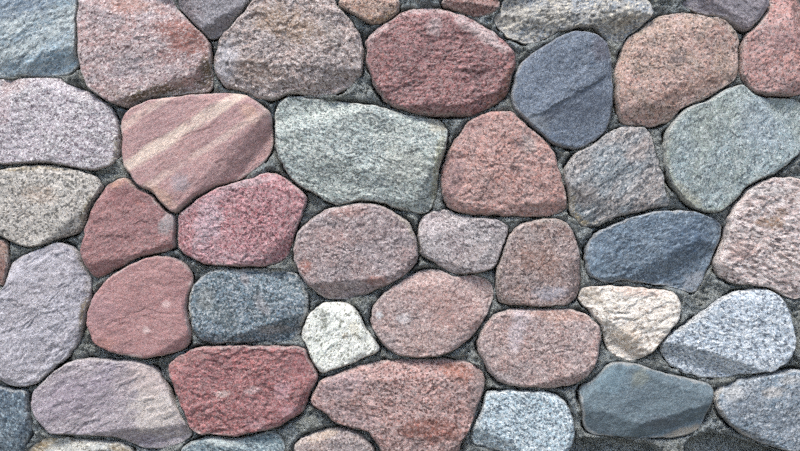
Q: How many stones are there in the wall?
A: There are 45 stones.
